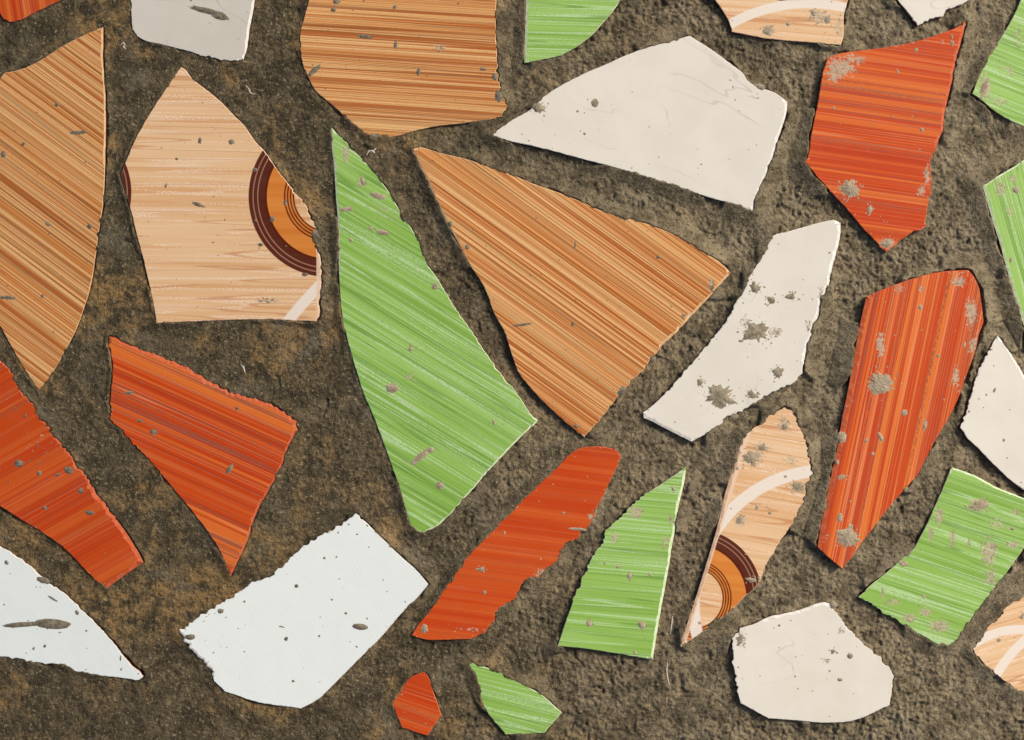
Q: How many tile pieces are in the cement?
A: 29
